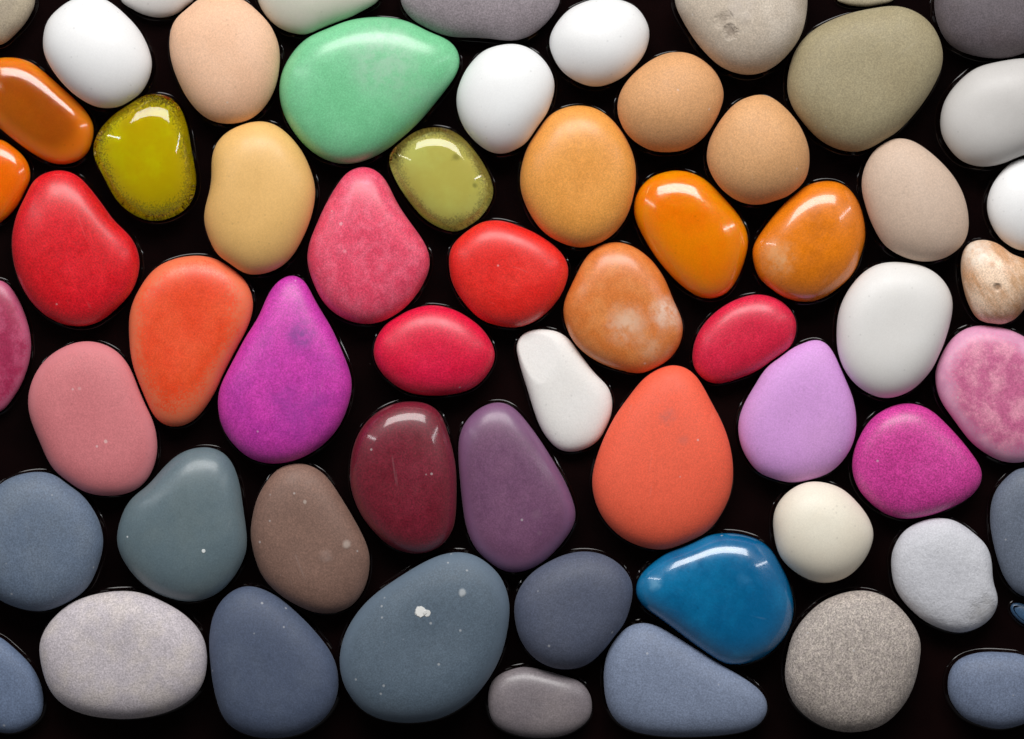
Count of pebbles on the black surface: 62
